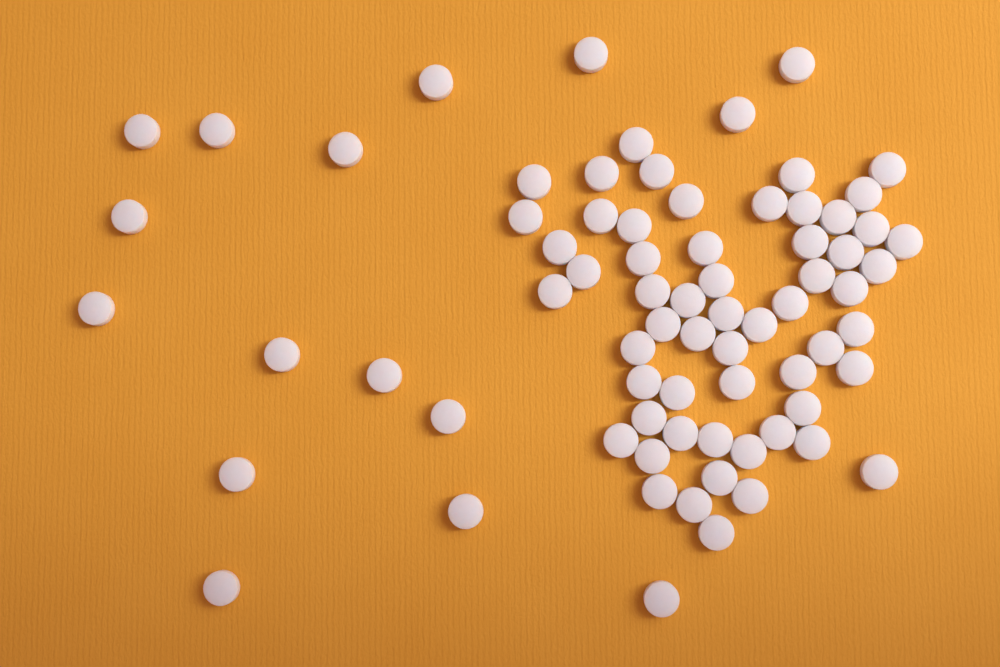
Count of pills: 74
